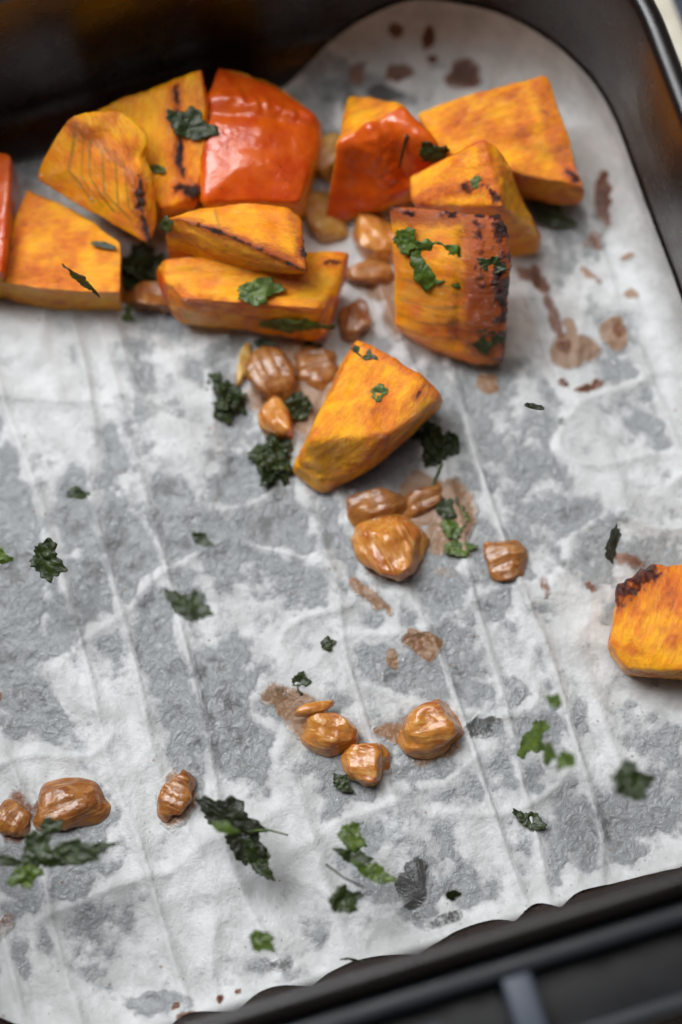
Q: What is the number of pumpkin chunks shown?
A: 13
